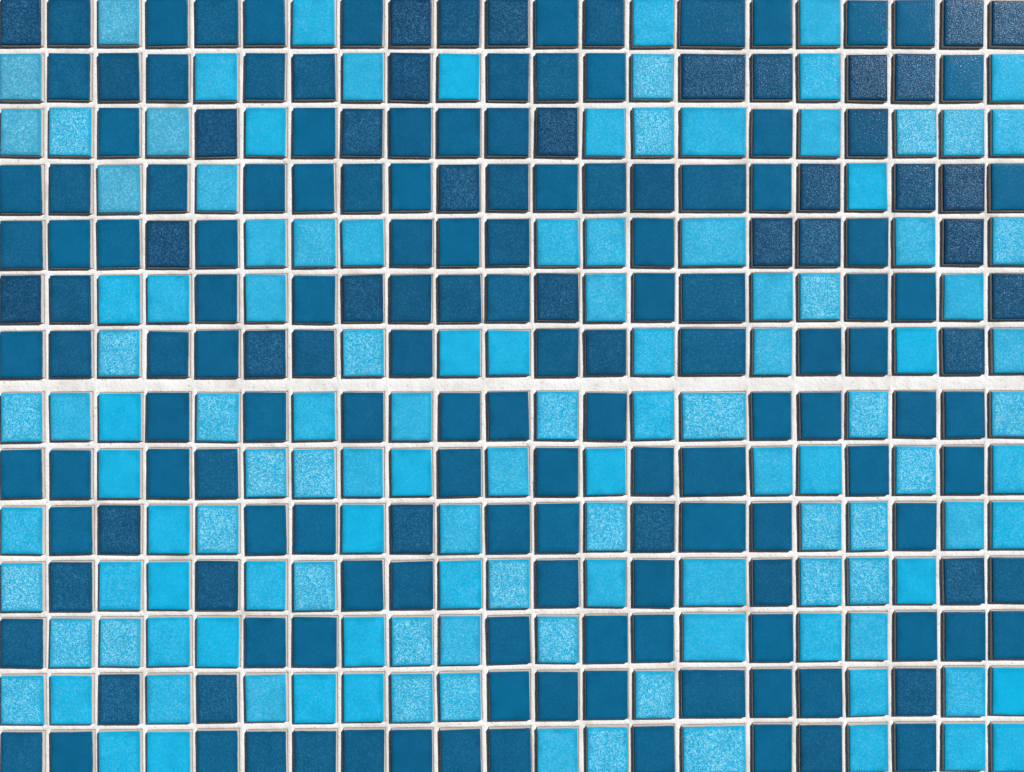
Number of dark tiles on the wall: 171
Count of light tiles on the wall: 123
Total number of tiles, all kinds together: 294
